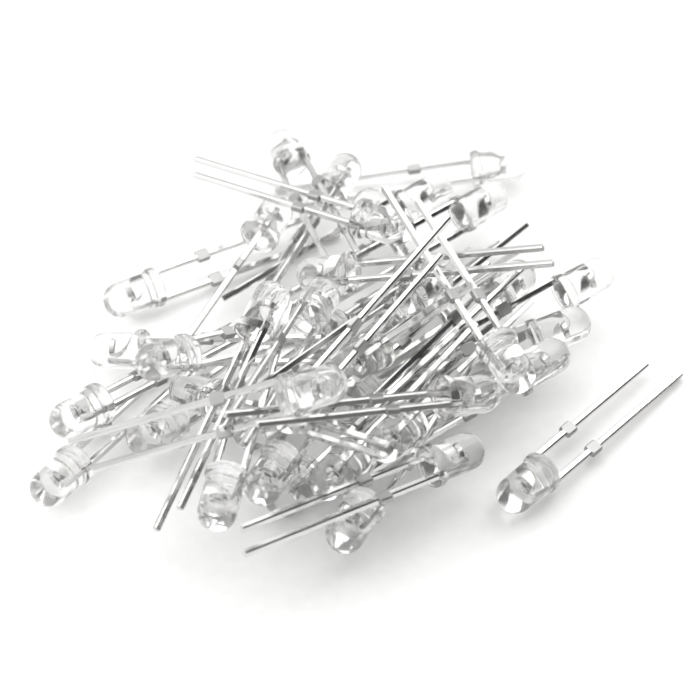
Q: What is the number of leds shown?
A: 40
